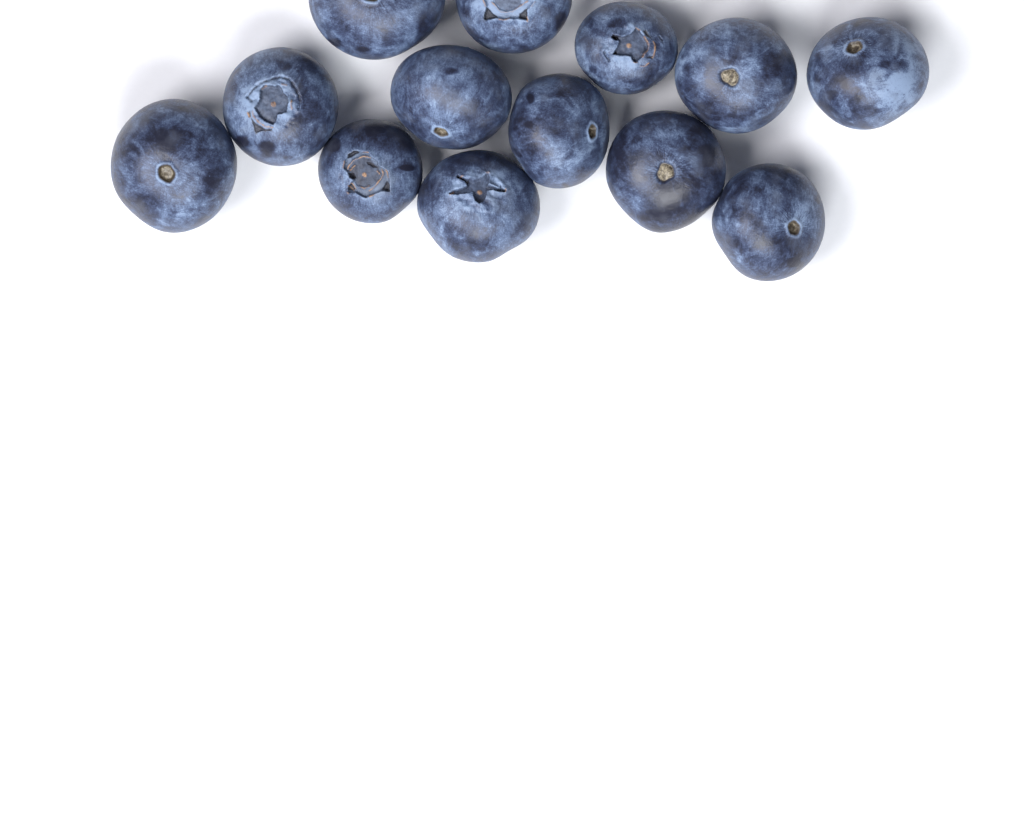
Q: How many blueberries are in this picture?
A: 13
